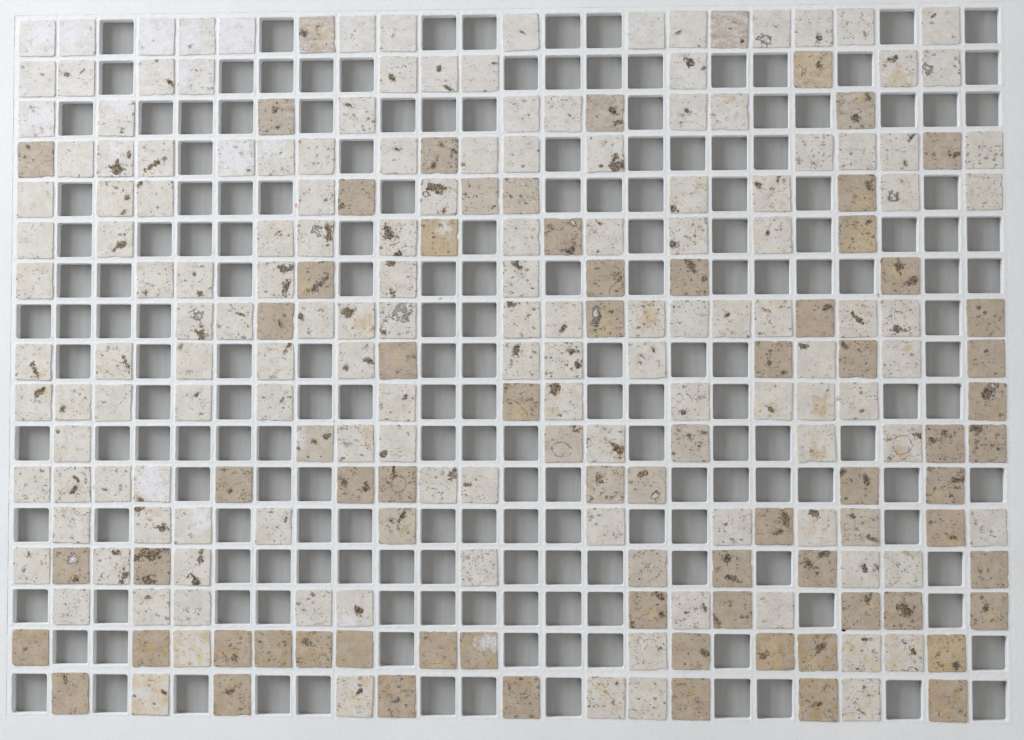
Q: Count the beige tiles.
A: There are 10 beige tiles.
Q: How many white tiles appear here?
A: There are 145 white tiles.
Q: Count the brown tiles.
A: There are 66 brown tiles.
